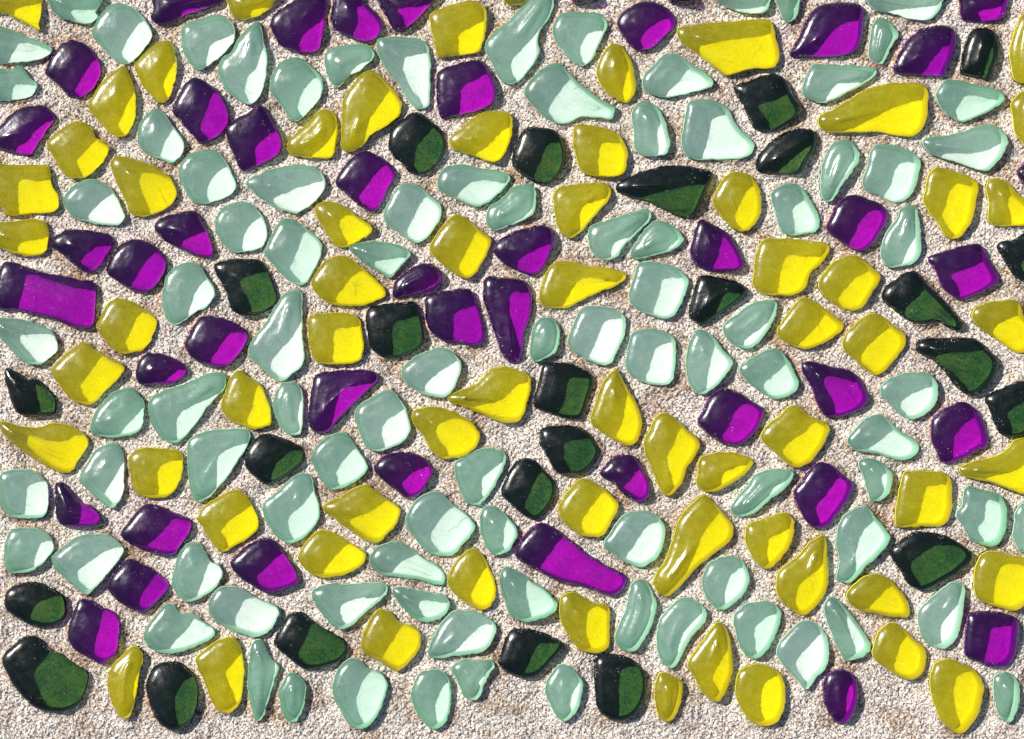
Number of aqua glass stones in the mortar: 93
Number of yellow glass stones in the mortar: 65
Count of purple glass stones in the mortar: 45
